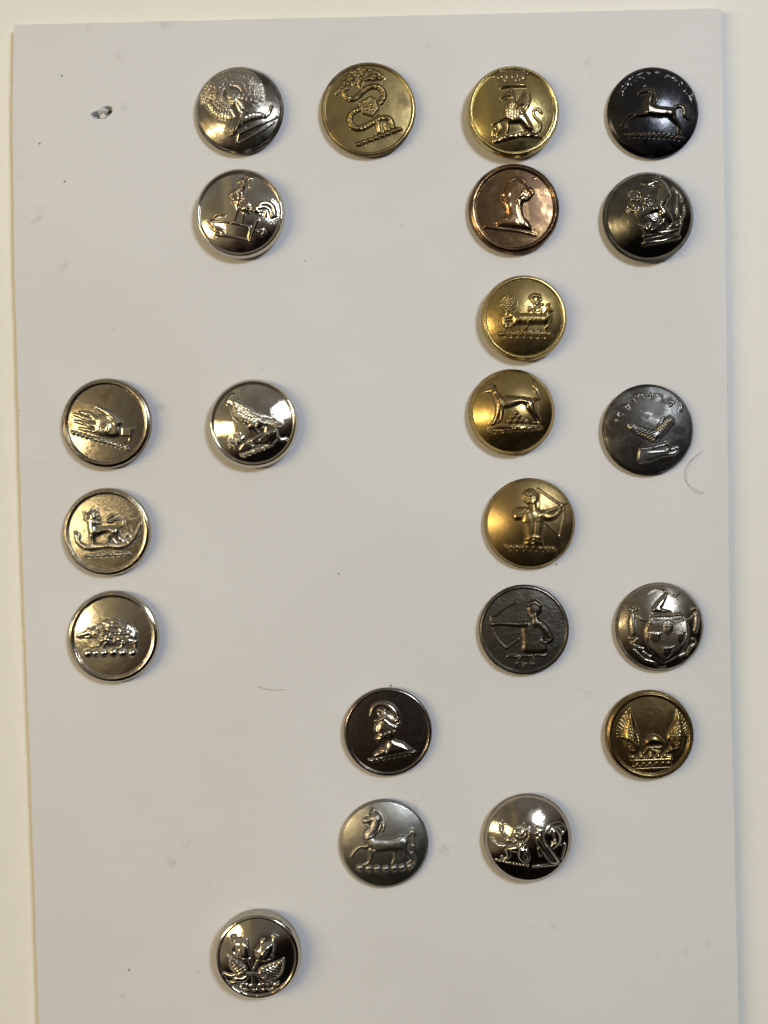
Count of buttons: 22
